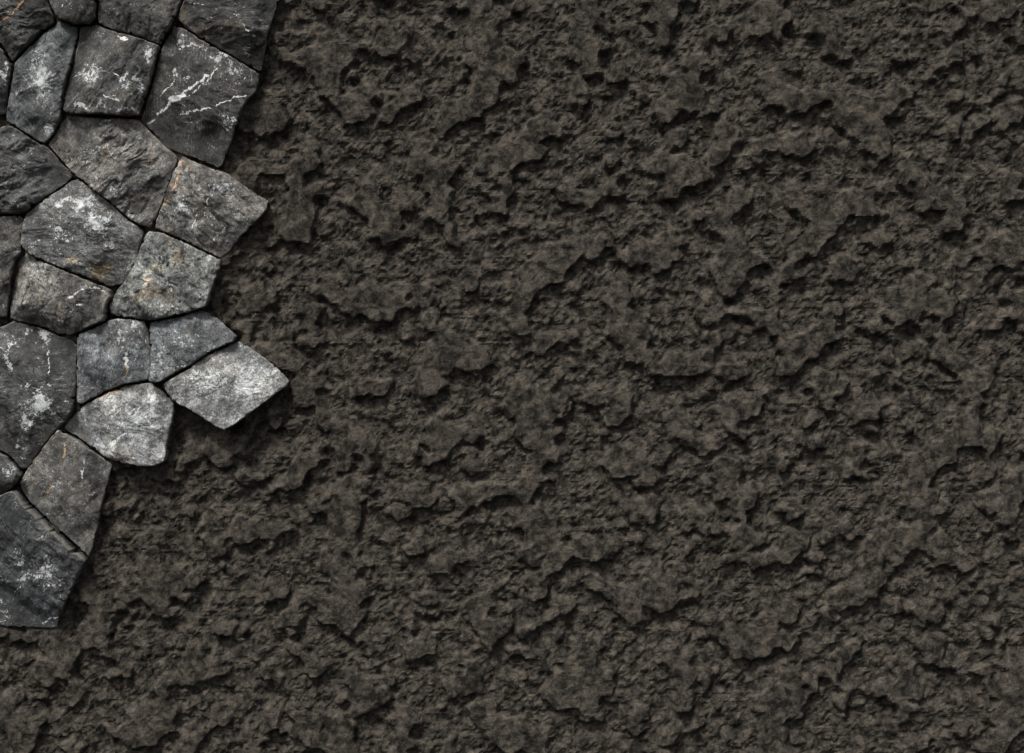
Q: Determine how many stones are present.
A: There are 23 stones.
